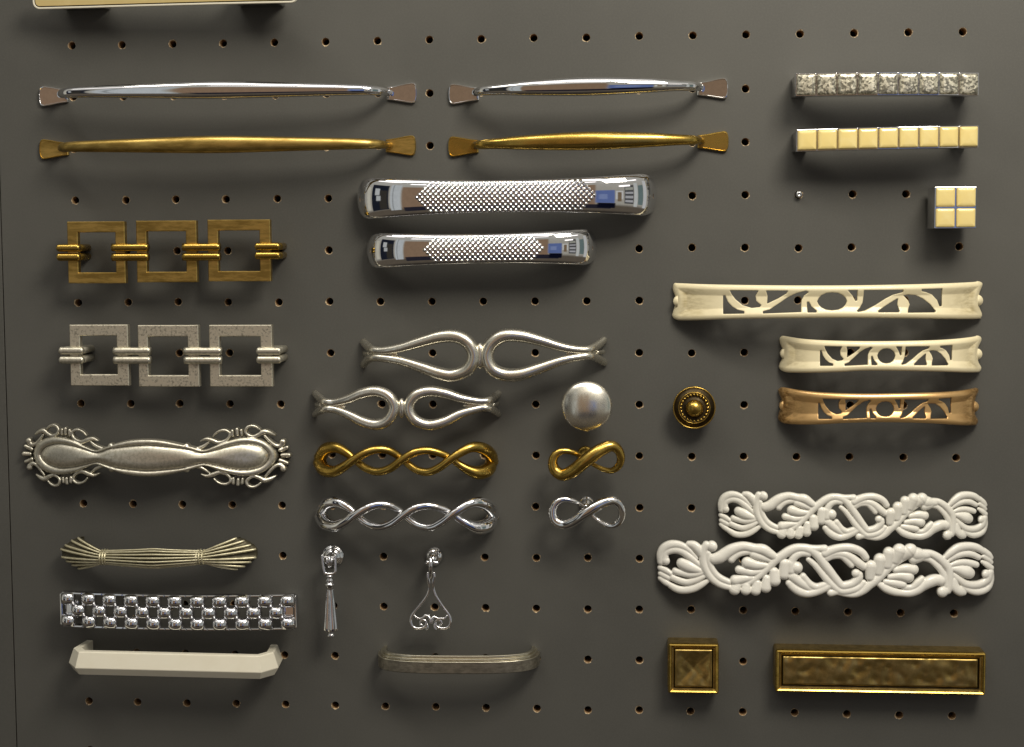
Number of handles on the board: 30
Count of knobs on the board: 4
